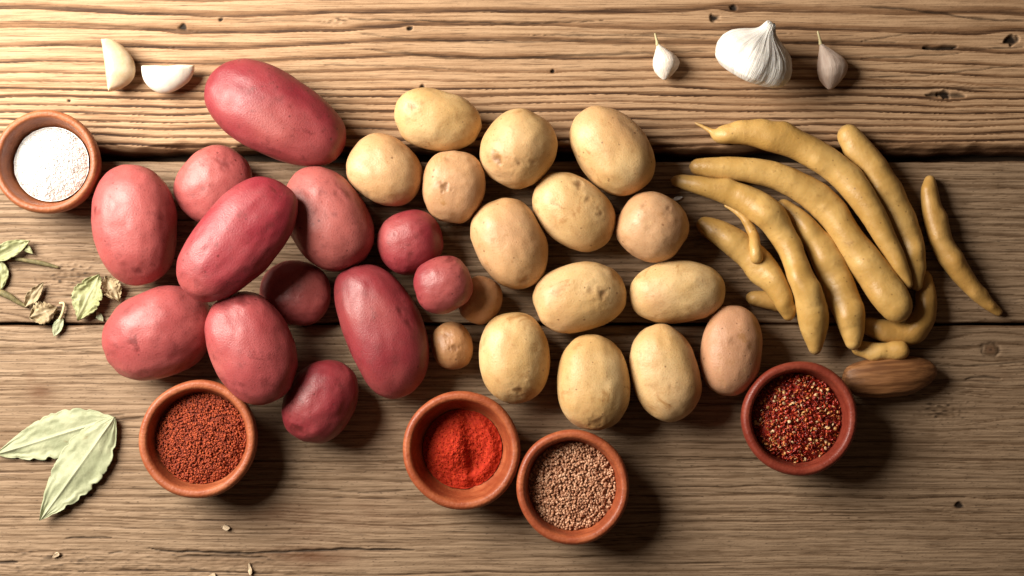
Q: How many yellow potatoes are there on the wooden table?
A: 16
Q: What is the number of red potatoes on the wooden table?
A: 12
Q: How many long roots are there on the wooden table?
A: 10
